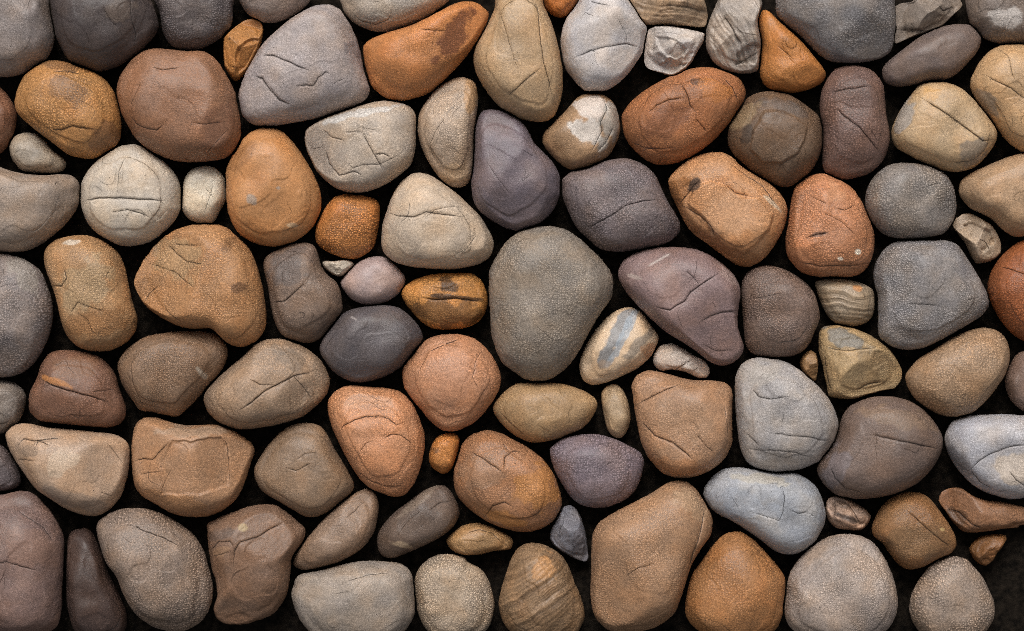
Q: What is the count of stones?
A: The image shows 103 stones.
